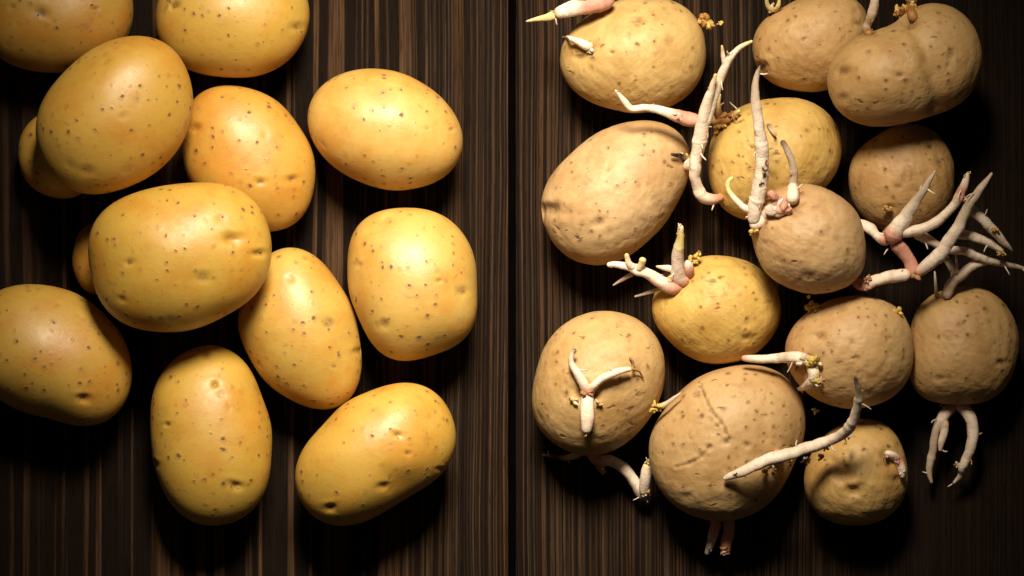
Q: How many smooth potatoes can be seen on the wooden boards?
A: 13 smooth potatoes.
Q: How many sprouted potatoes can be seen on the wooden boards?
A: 13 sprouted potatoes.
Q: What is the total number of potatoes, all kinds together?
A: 26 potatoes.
